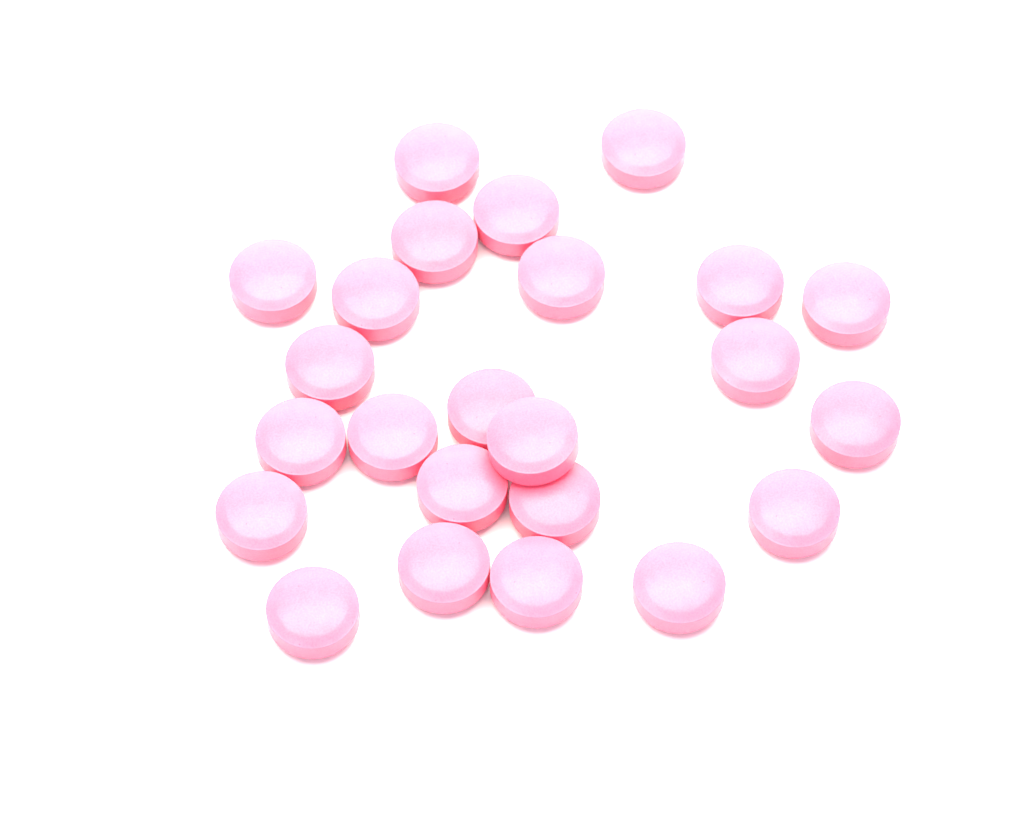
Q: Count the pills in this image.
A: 24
